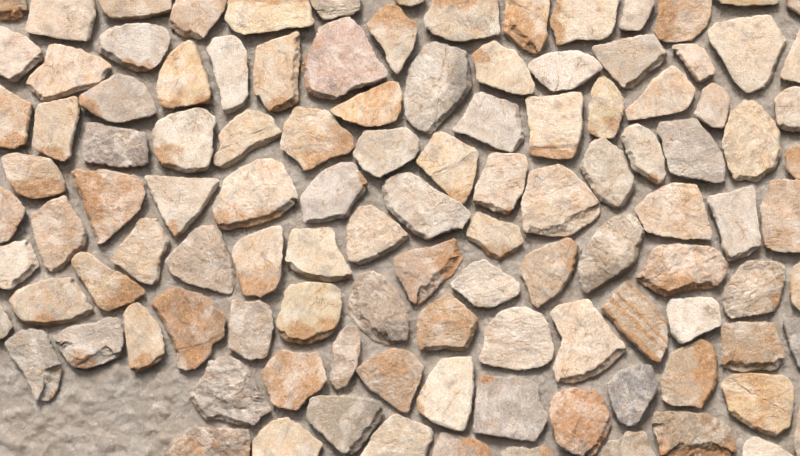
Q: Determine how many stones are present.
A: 114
